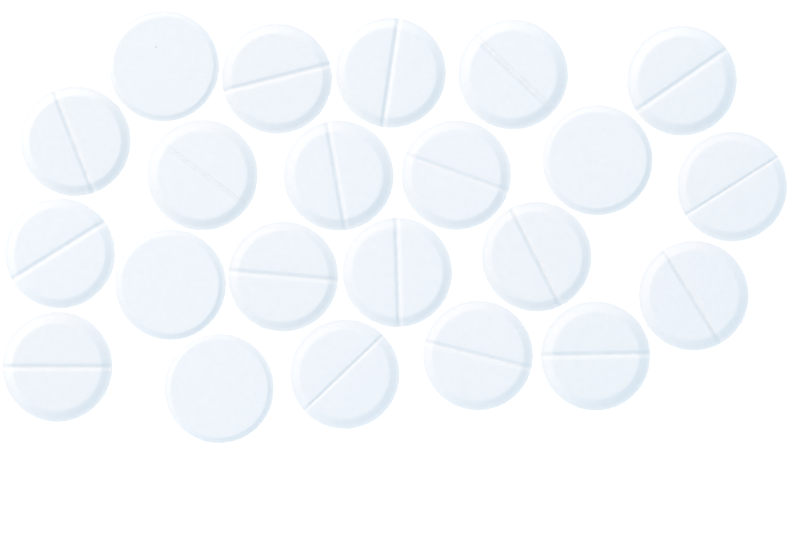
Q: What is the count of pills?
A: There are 22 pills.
